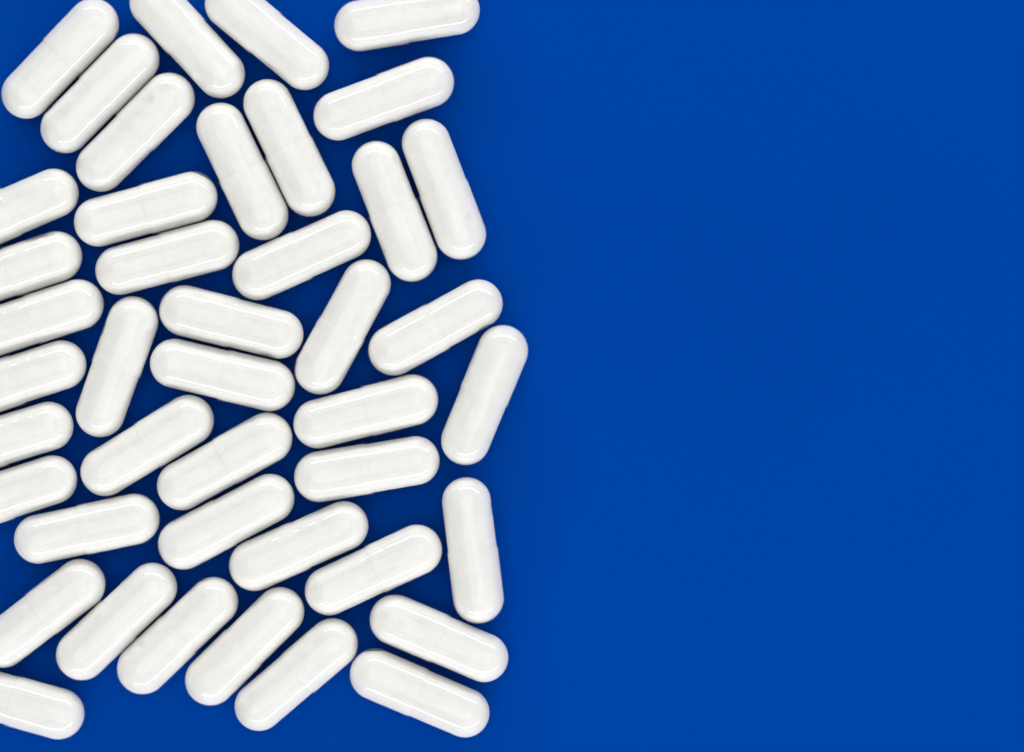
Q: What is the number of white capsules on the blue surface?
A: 43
